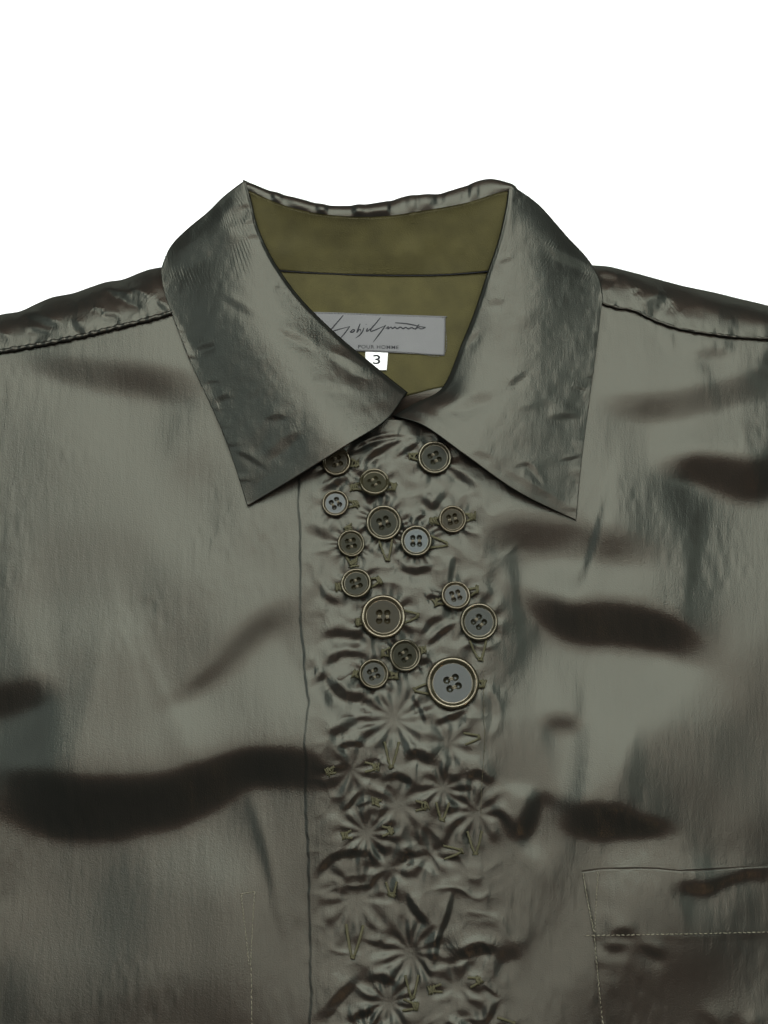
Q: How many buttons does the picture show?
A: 15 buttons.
